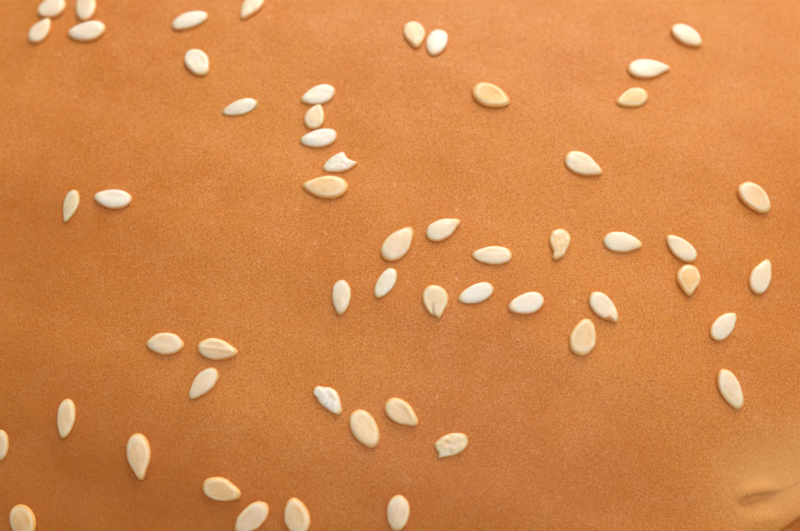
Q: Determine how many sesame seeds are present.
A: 55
